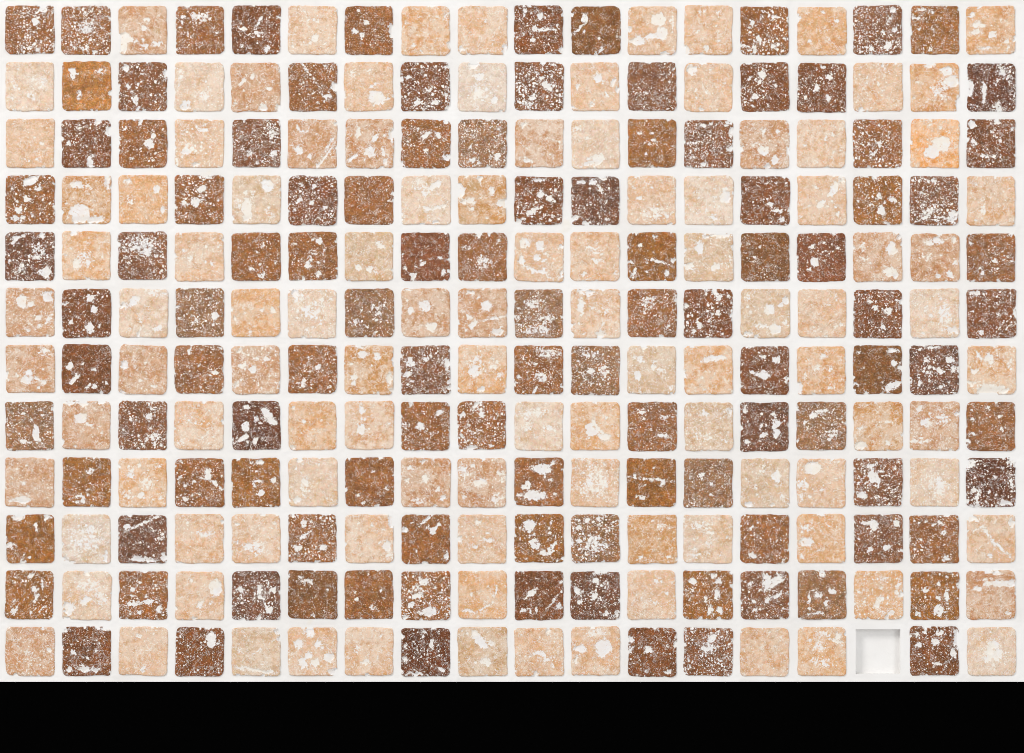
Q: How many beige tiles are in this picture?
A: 106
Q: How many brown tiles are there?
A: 109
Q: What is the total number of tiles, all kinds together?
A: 215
